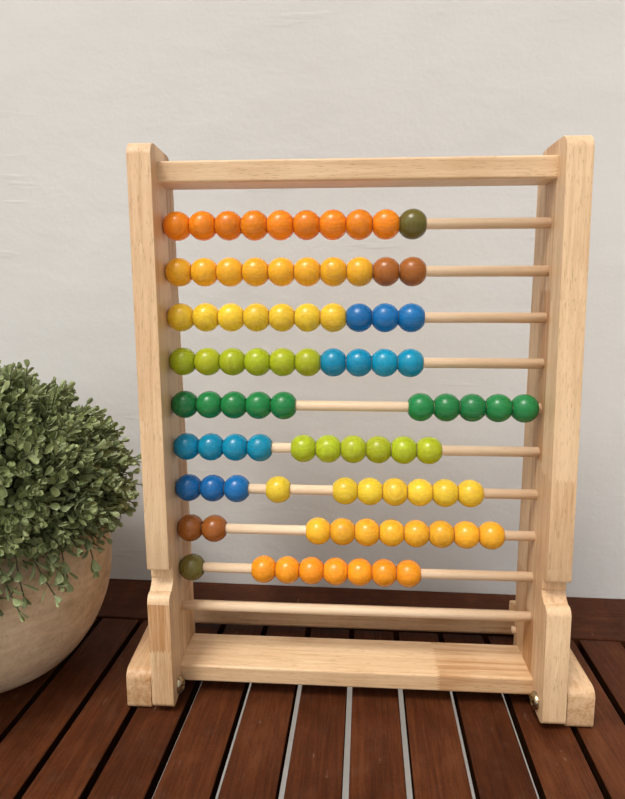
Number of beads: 88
